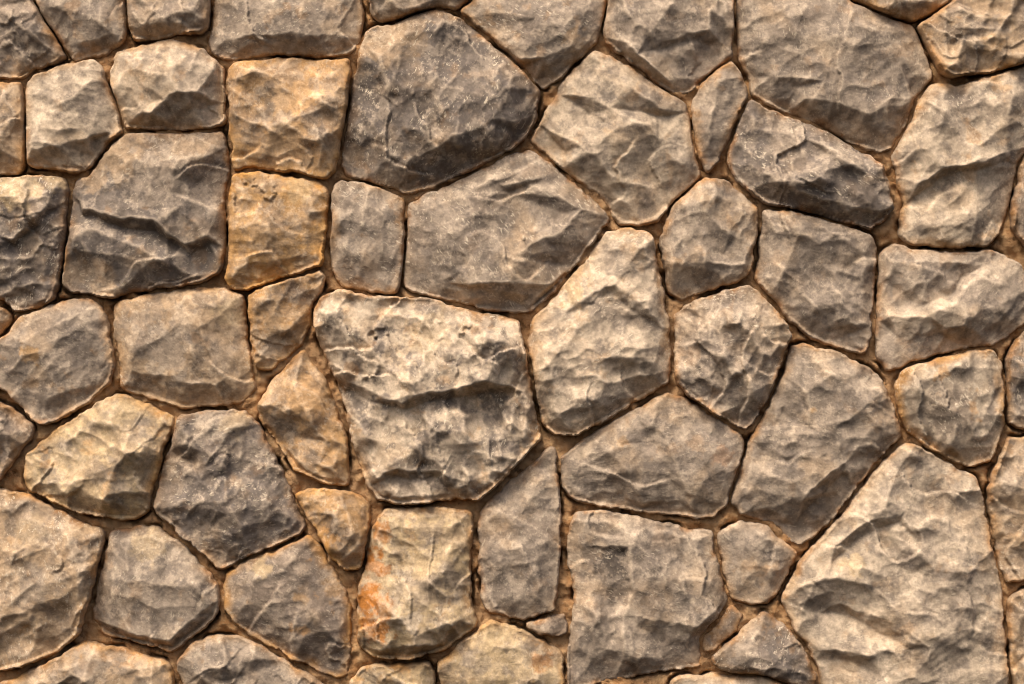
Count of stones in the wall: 62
